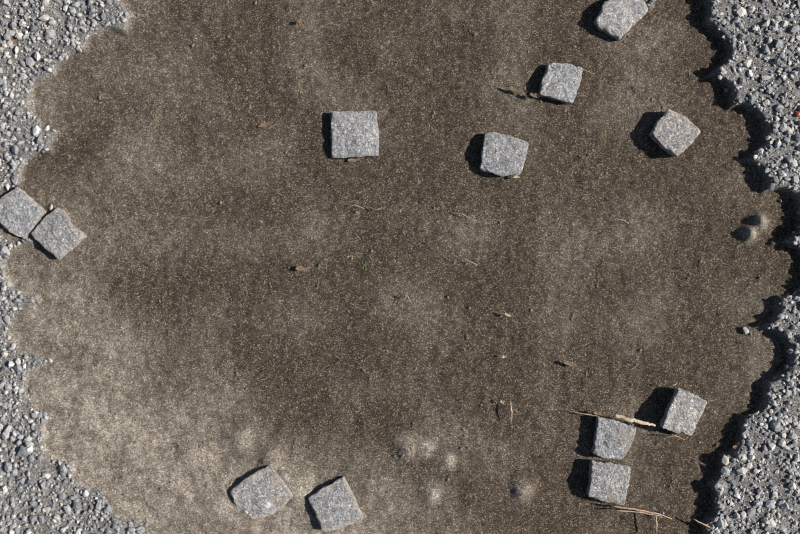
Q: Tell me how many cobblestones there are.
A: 12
